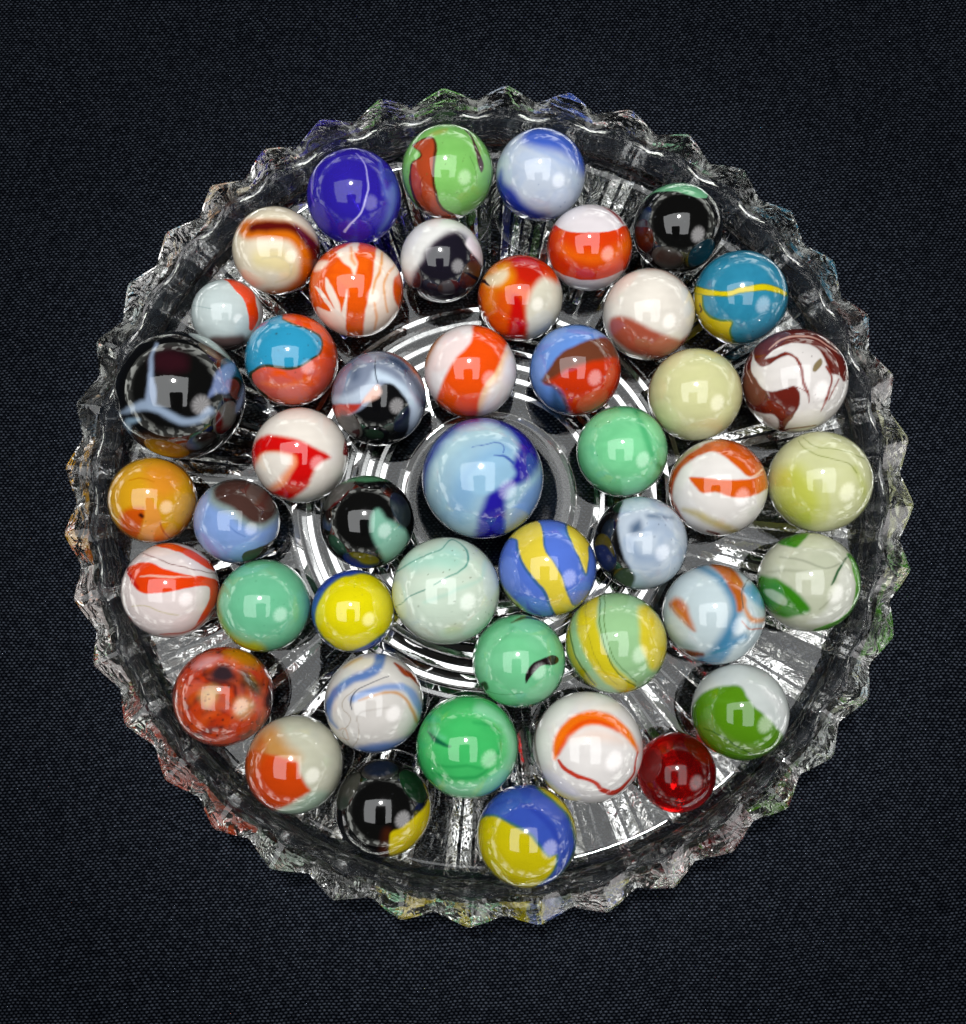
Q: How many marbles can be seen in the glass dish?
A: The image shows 46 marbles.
